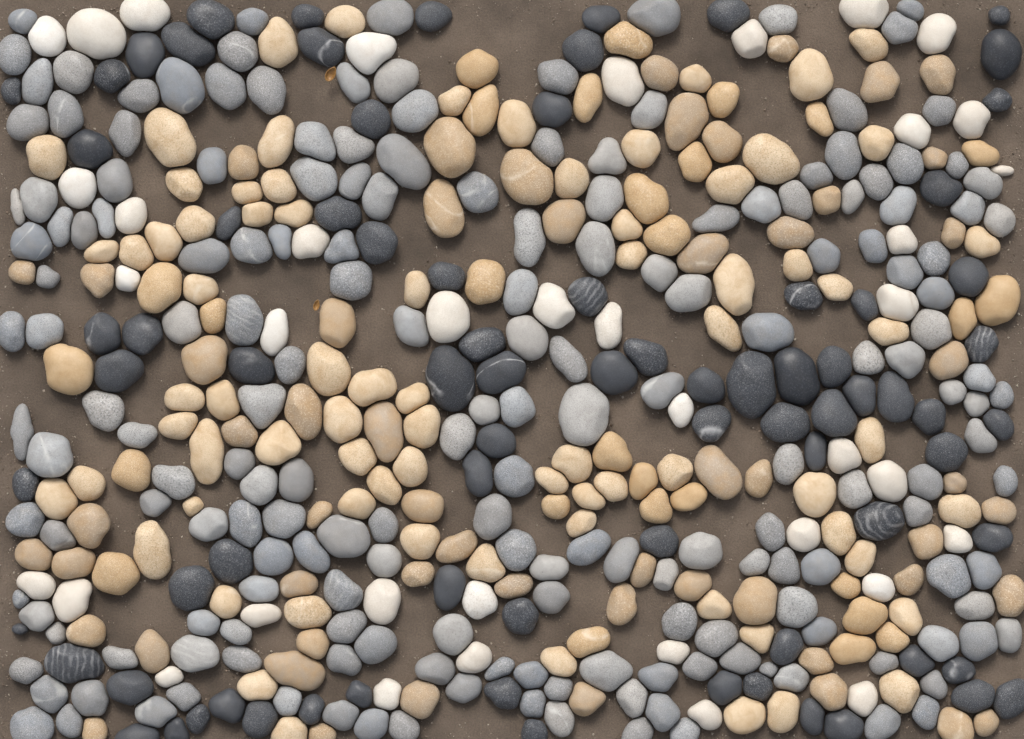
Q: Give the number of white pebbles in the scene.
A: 38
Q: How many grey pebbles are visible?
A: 188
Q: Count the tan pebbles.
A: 160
